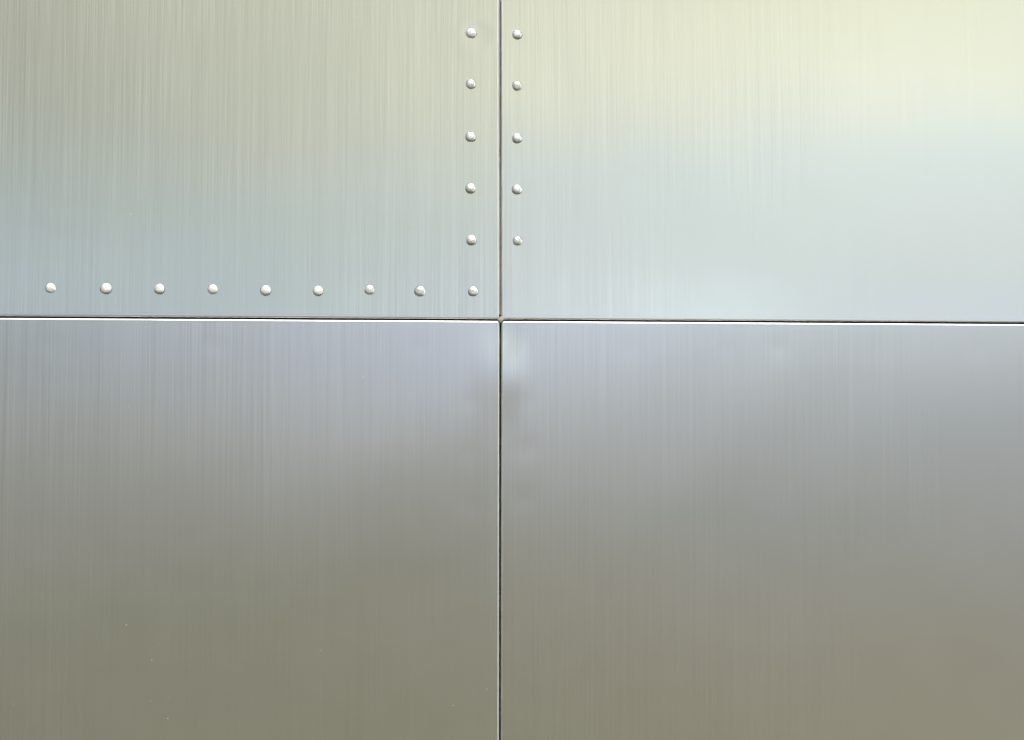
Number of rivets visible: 19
